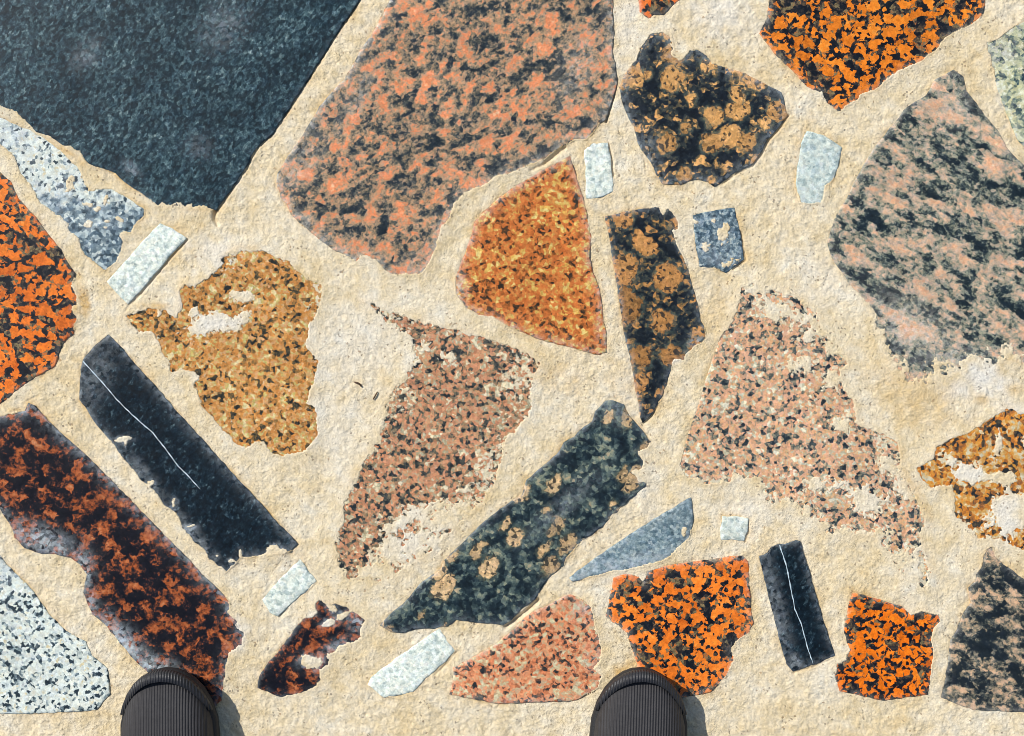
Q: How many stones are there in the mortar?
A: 33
